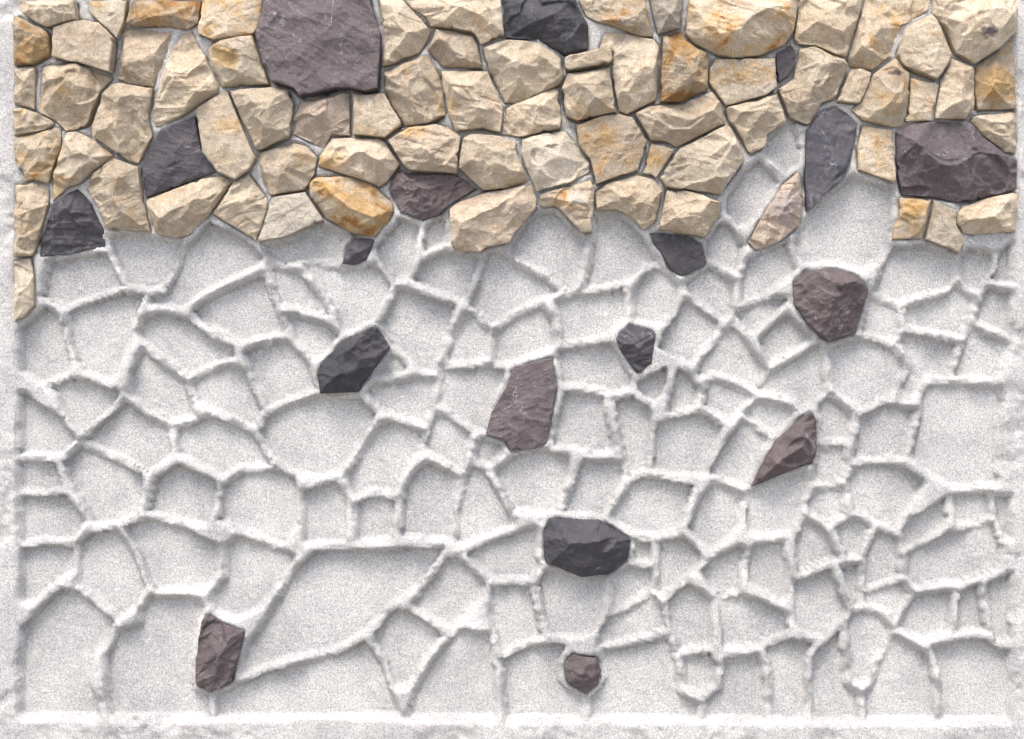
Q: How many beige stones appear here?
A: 71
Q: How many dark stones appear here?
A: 18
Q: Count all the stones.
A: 89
